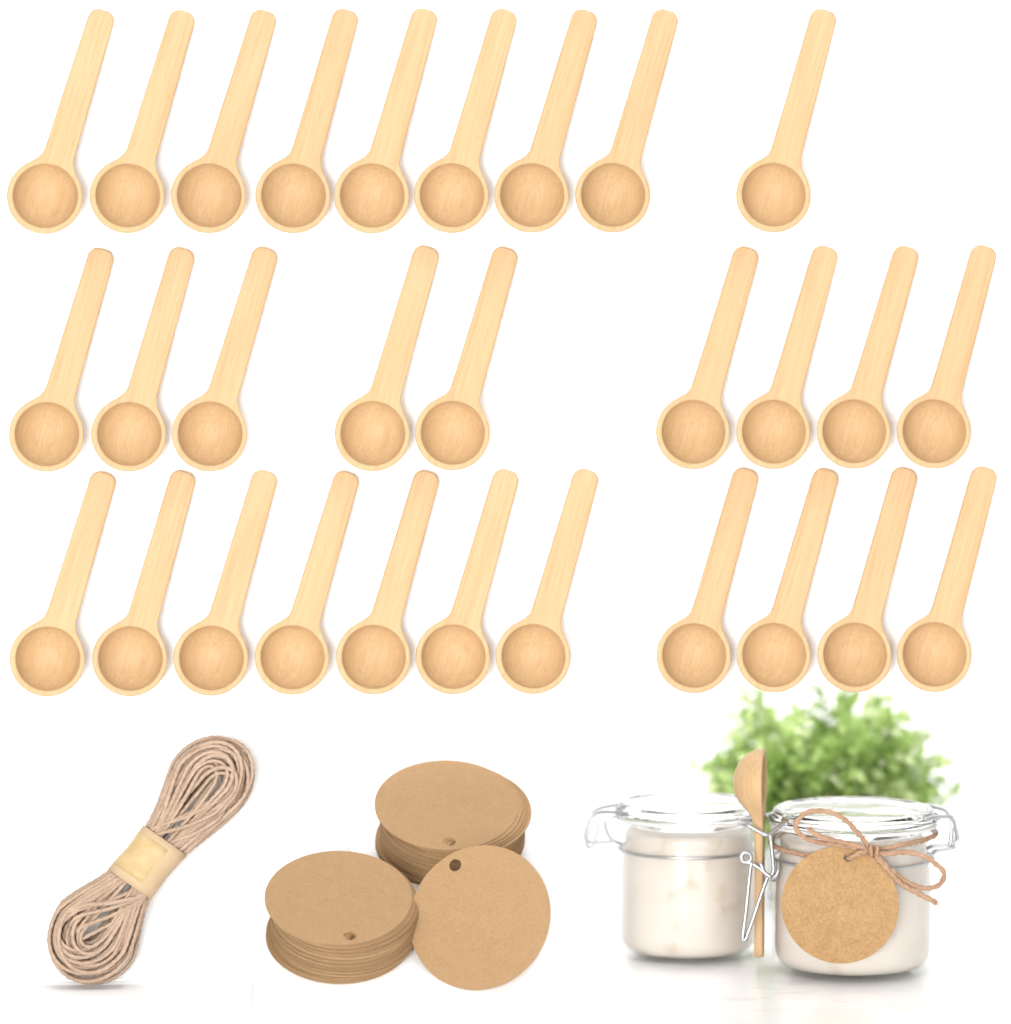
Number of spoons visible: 30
